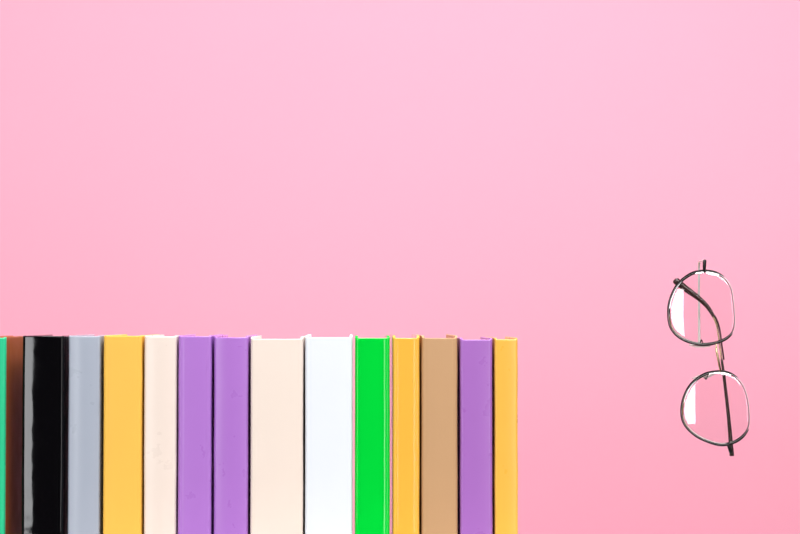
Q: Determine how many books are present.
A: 14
